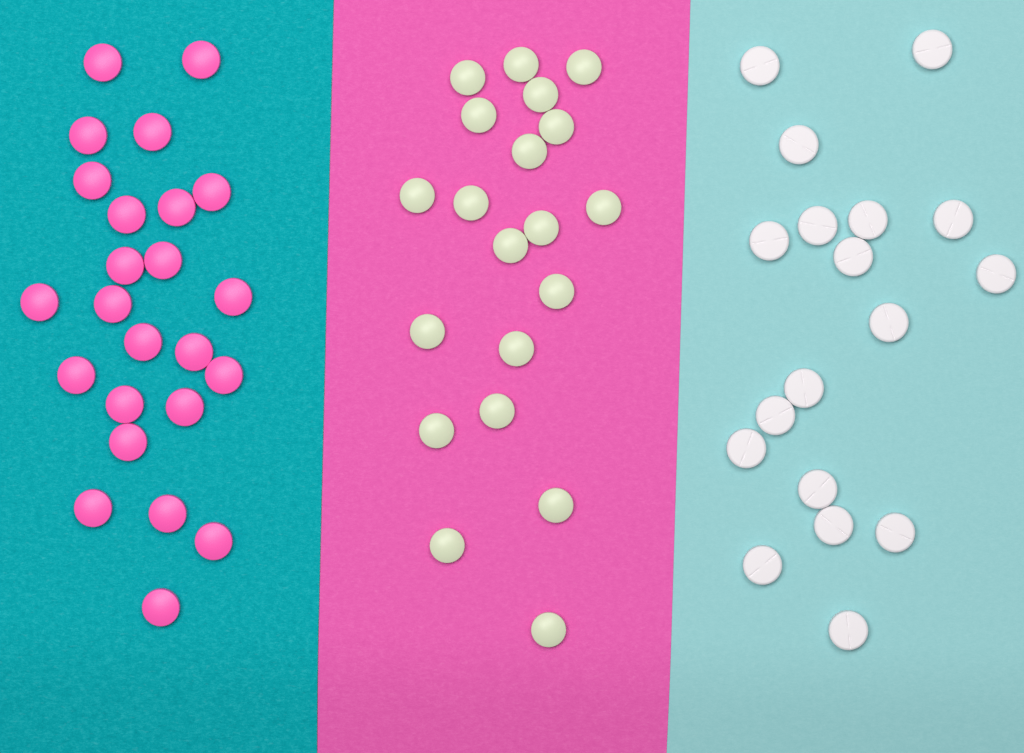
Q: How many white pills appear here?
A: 18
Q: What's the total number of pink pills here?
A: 24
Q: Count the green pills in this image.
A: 20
